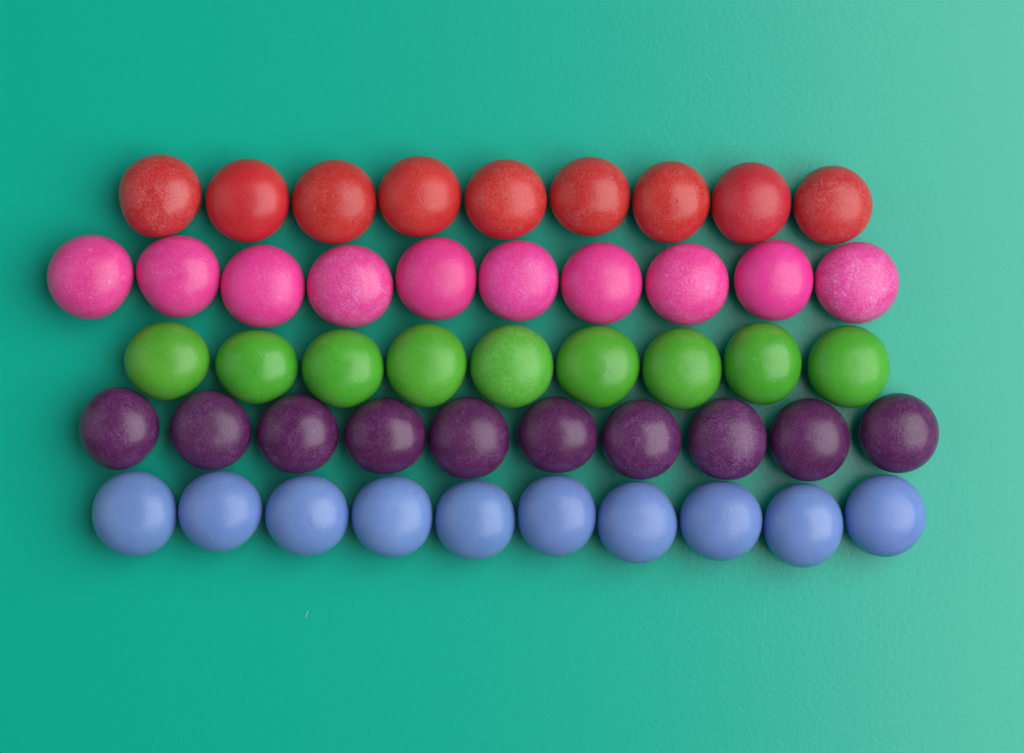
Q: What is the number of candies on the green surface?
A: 48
